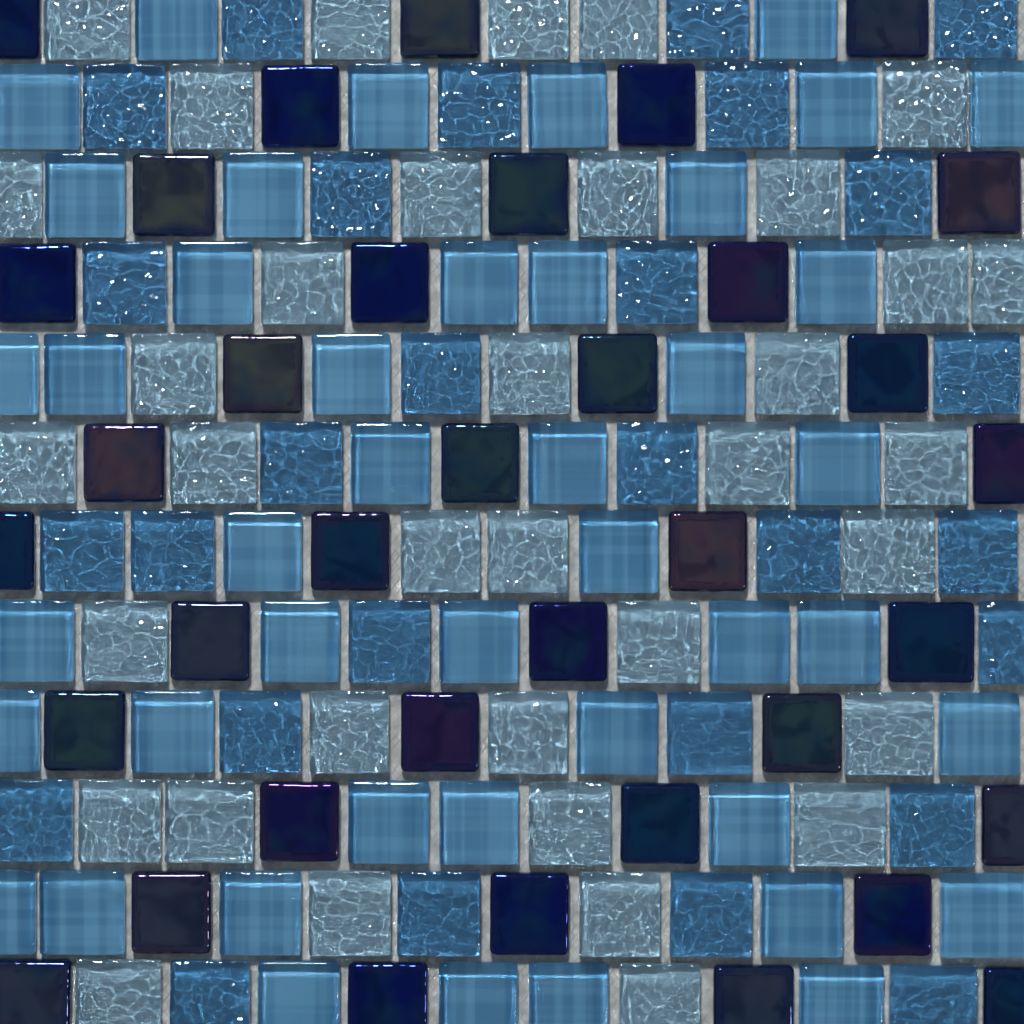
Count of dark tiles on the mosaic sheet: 36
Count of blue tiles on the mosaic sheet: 72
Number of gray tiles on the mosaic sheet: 36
